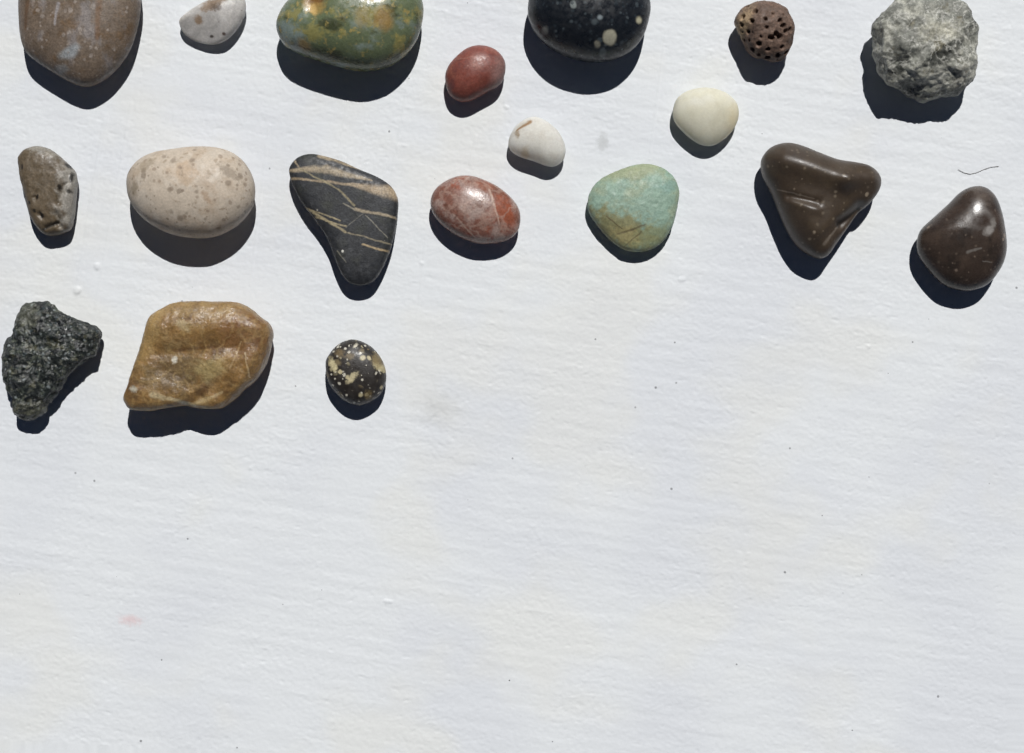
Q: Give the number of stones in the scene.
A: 19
